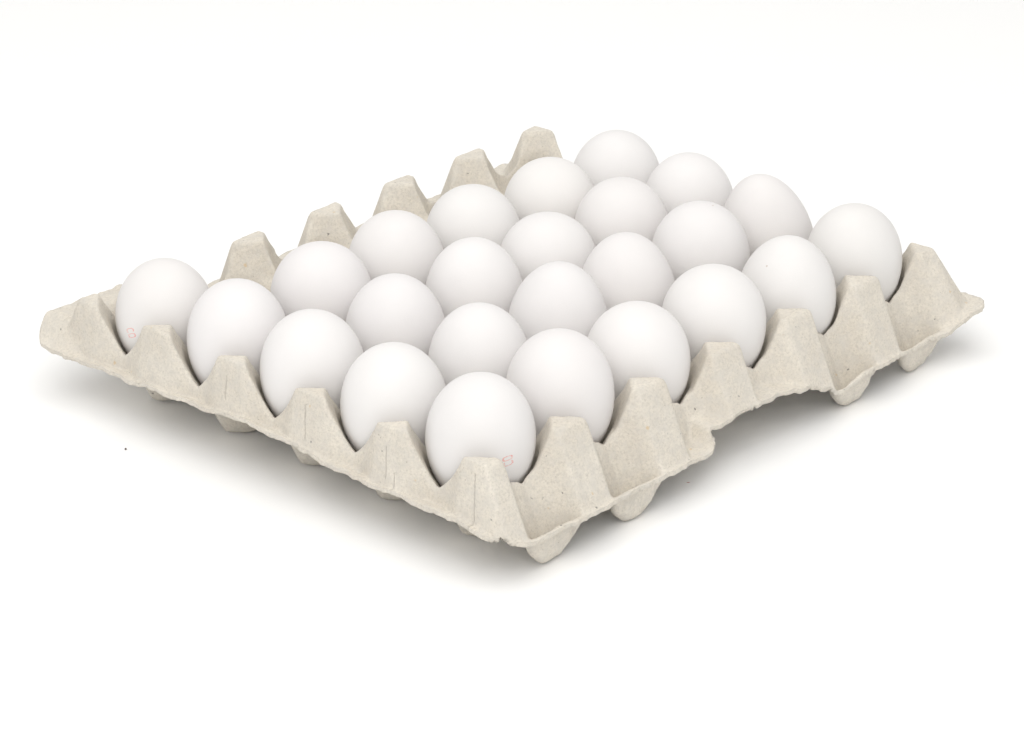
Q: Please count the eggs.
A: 25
